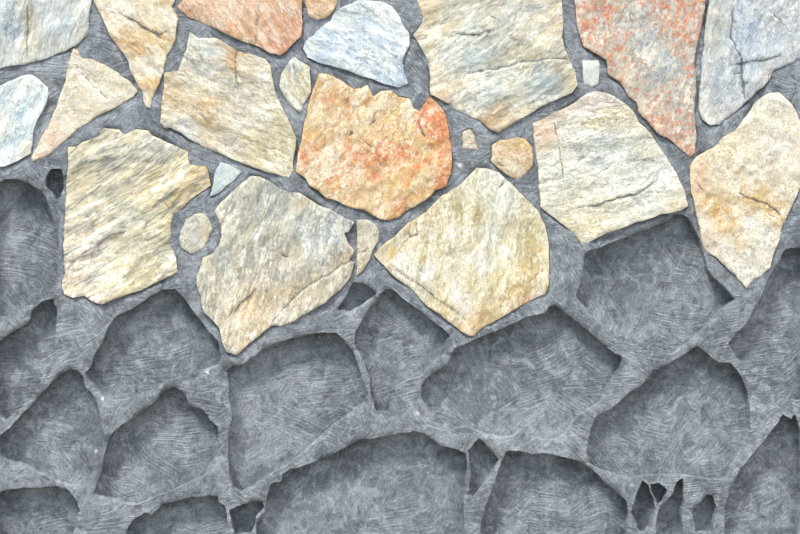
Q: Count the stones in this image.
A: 24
